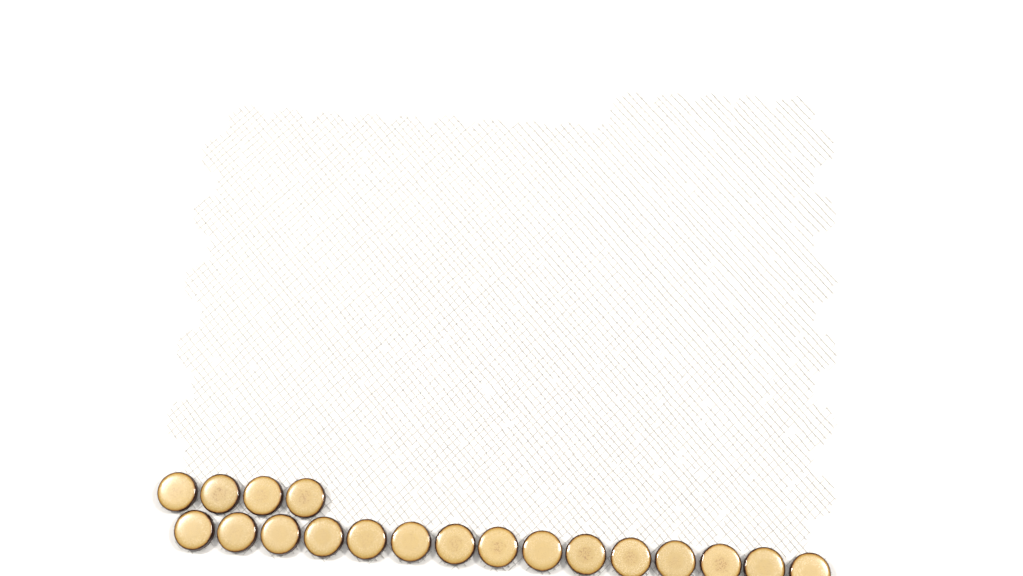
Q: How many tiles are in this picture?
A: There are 19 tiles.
